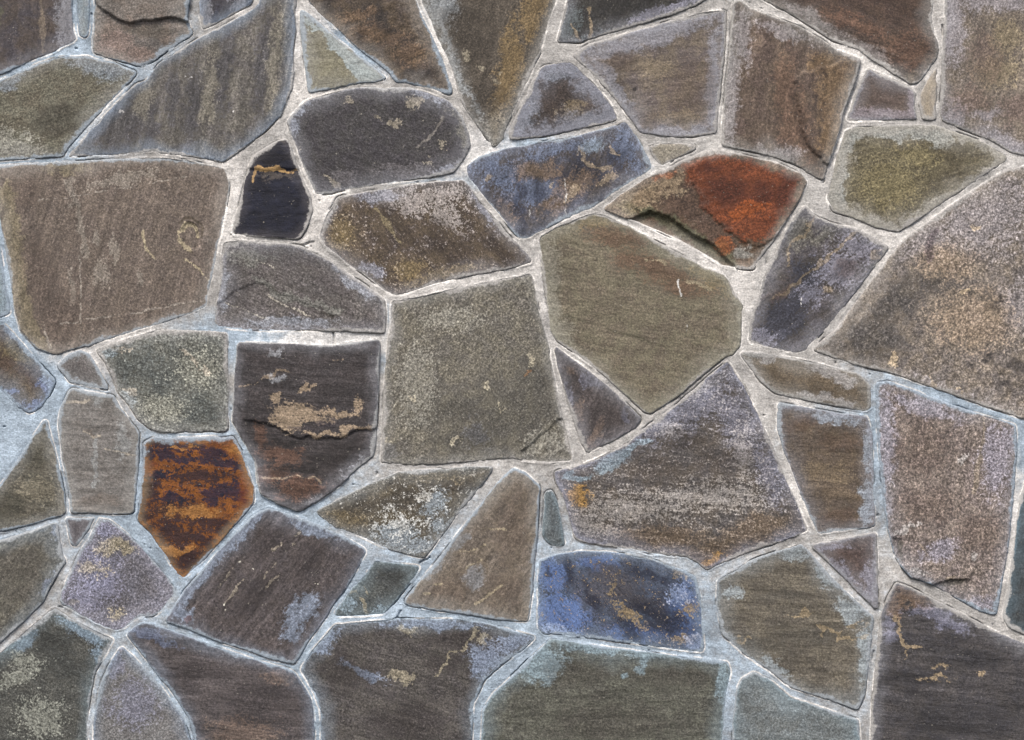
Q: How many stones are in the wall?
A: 62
